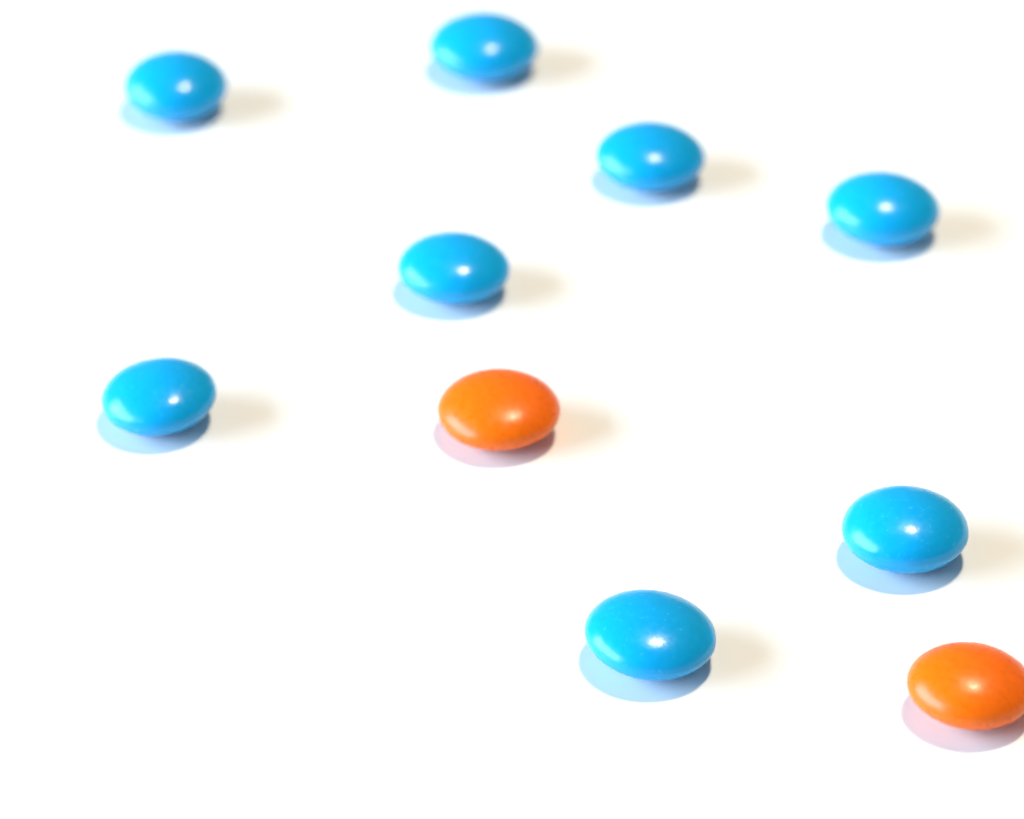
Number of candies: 10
